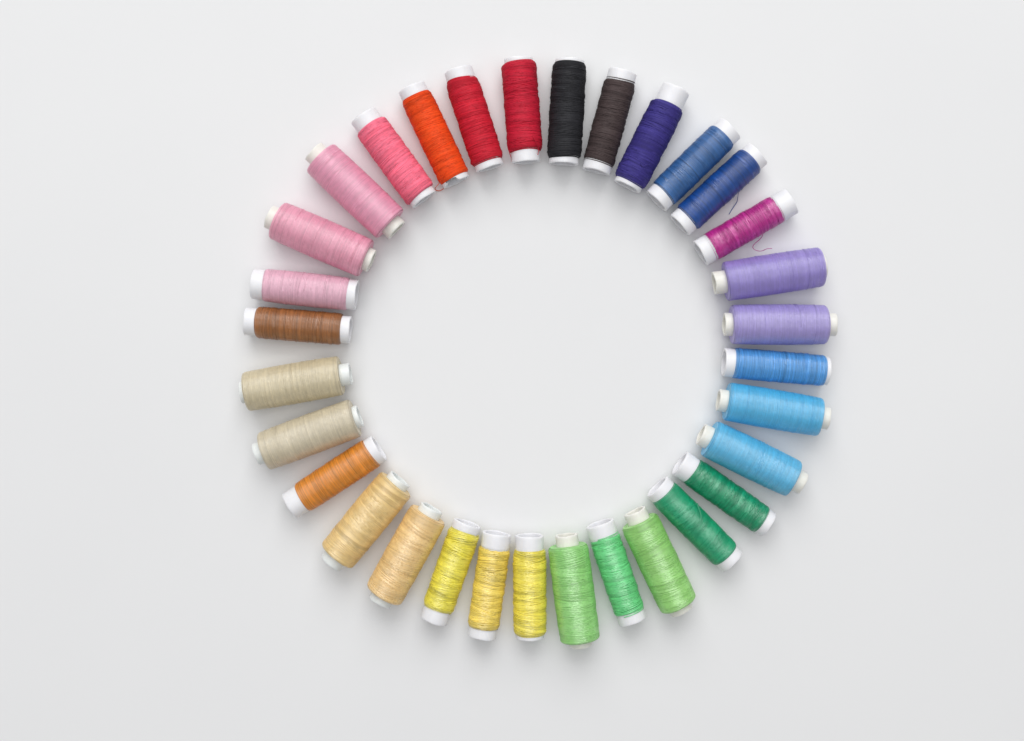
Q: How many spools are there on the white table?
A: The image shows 32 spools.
